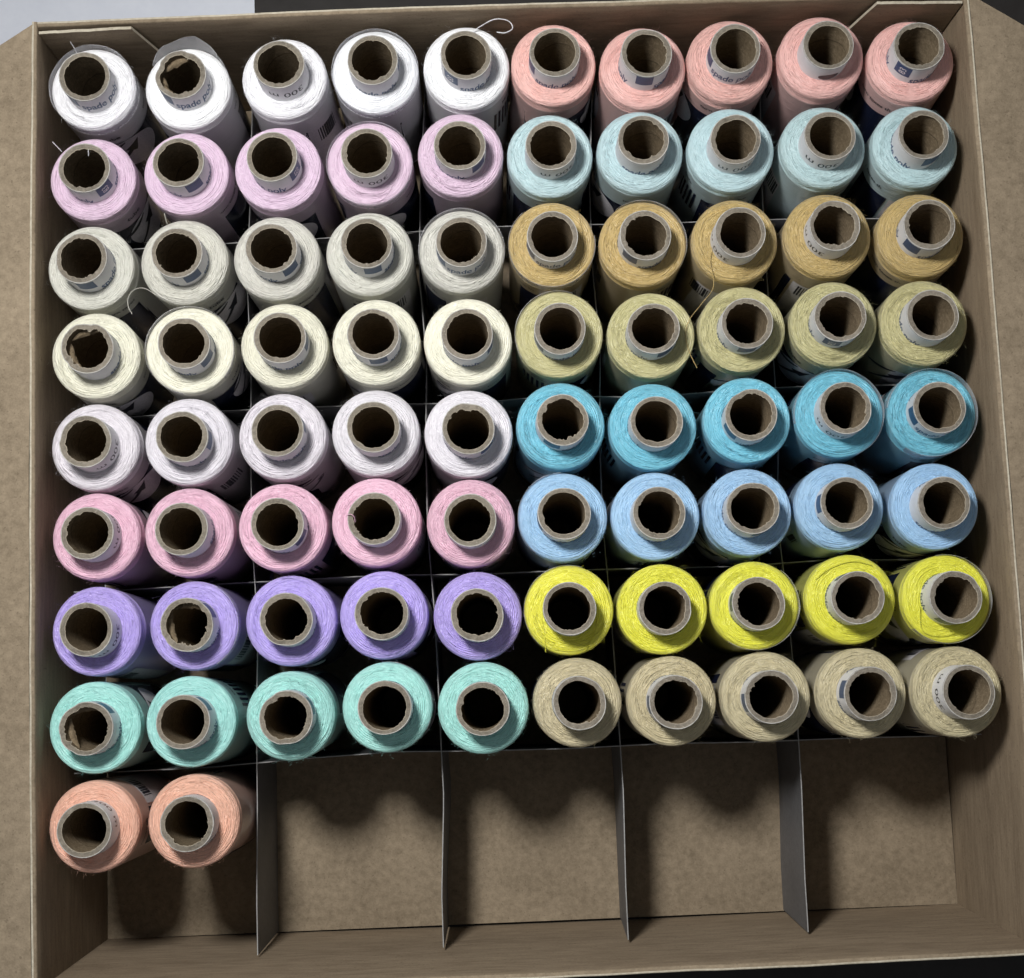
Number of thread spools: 82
